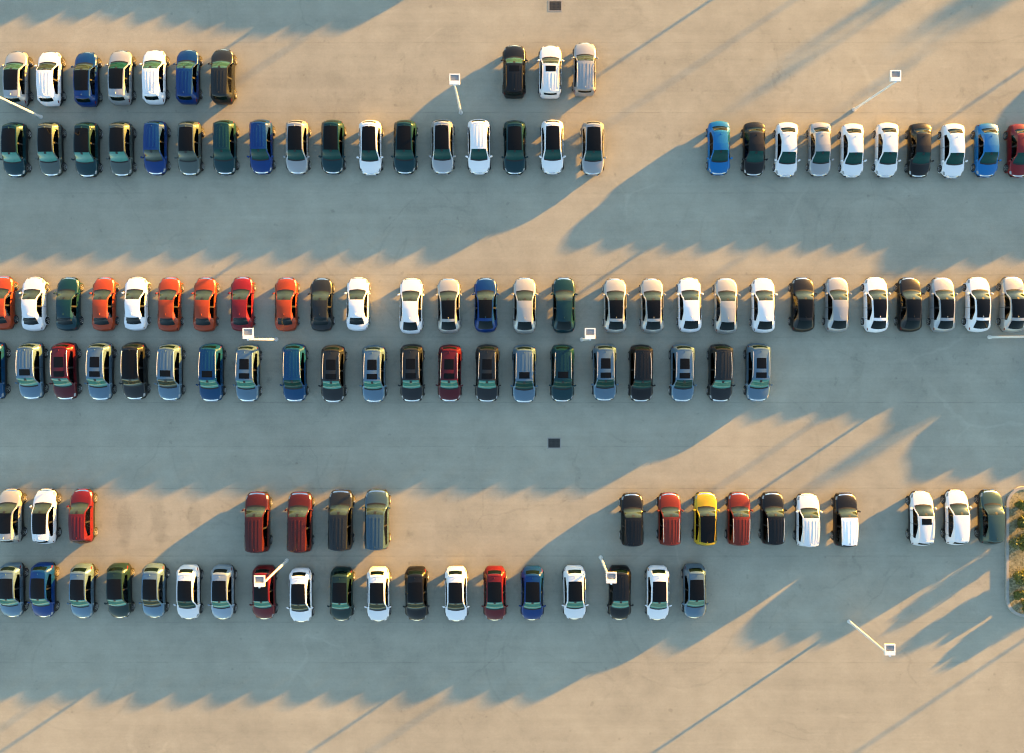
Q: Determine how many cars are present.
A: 122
